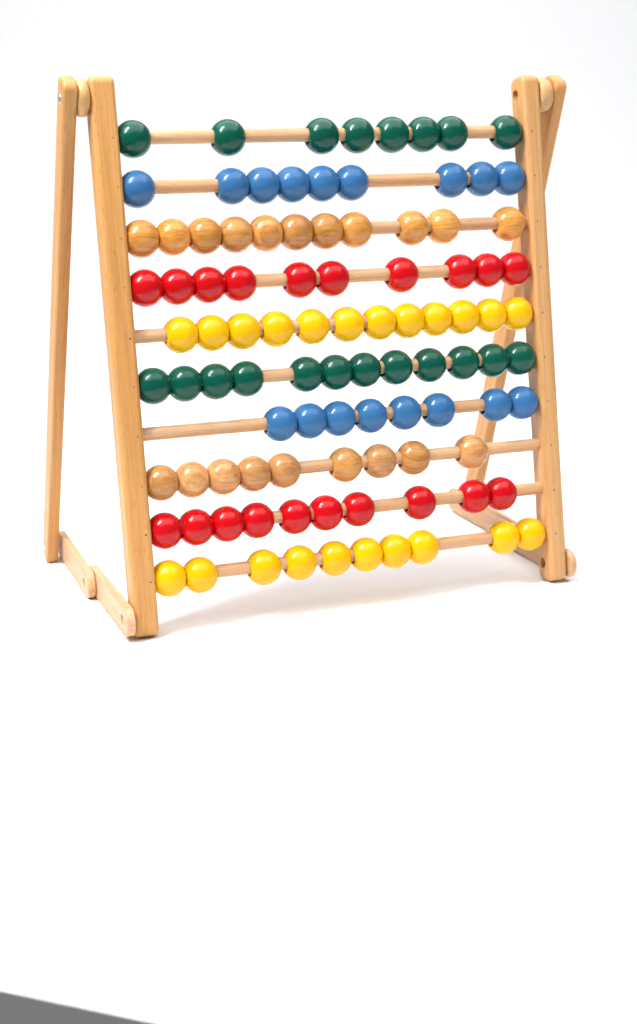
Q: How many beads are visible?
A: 99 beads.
